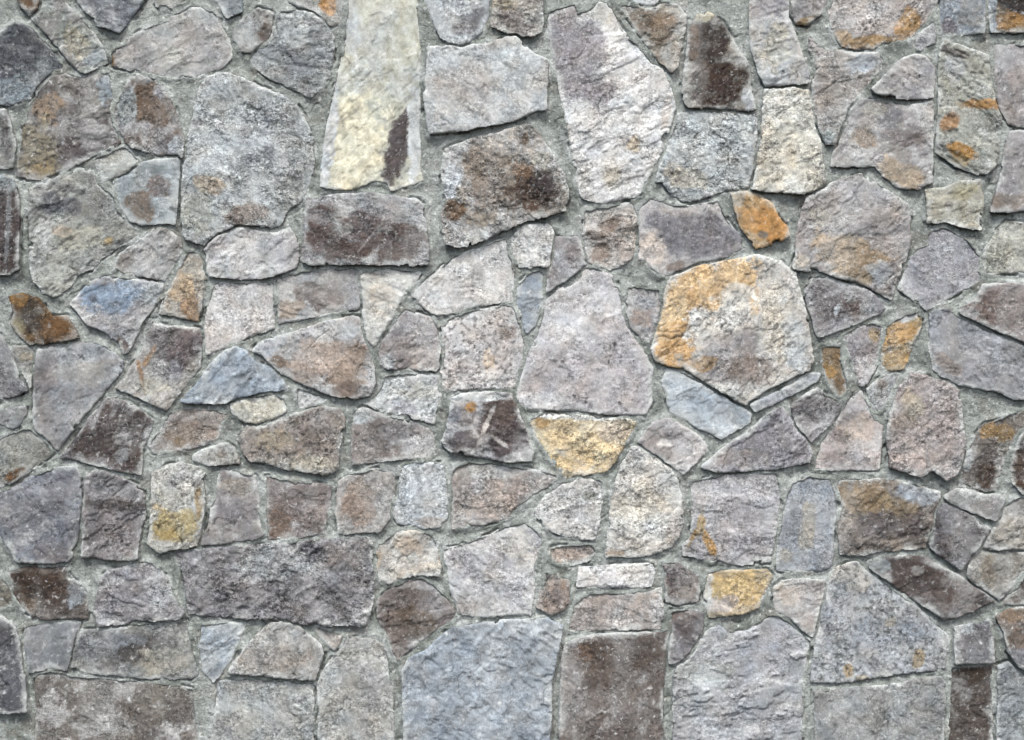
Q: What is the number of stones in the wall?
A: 152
